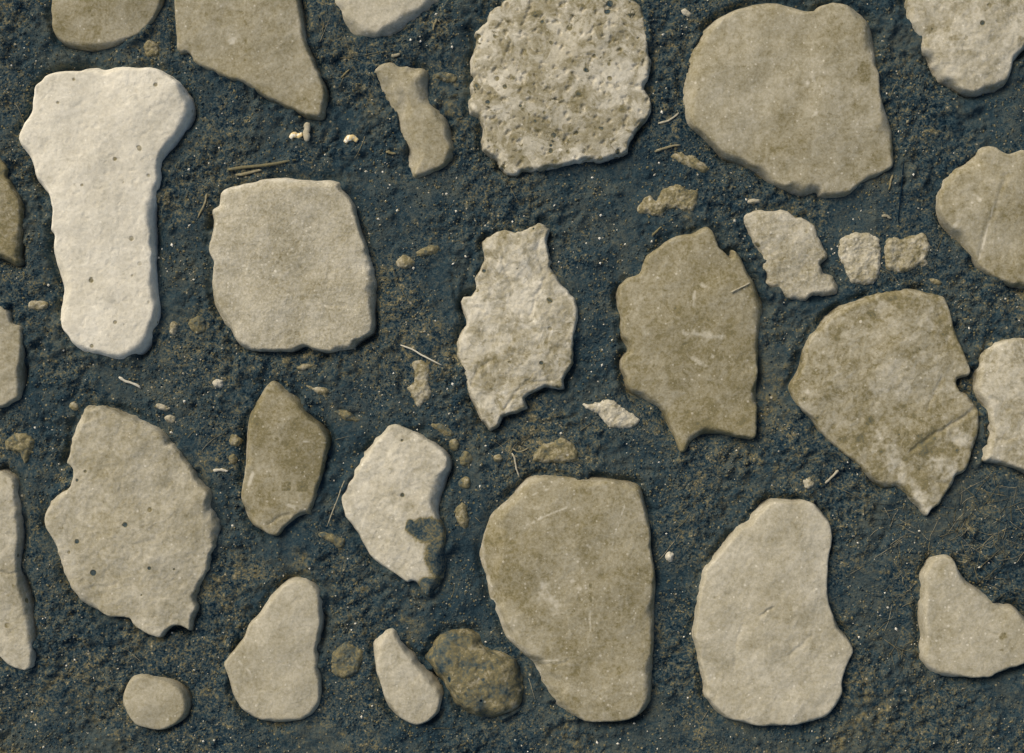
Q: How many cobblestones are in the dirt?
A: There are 28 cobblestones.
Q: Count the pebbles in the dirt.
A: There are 37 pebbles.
